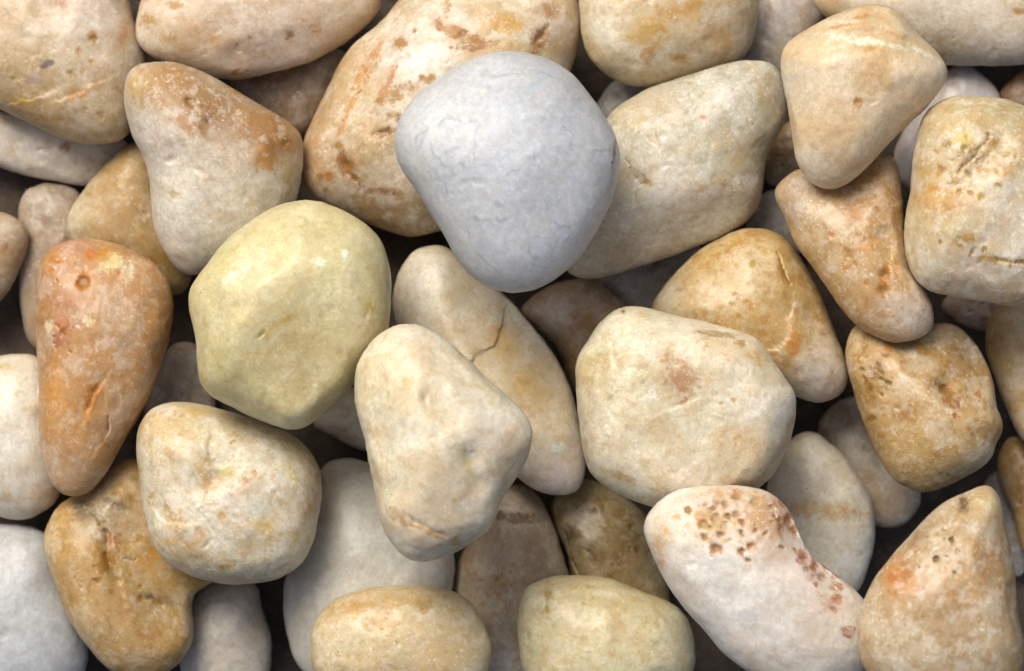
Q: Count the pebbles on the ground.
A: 51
